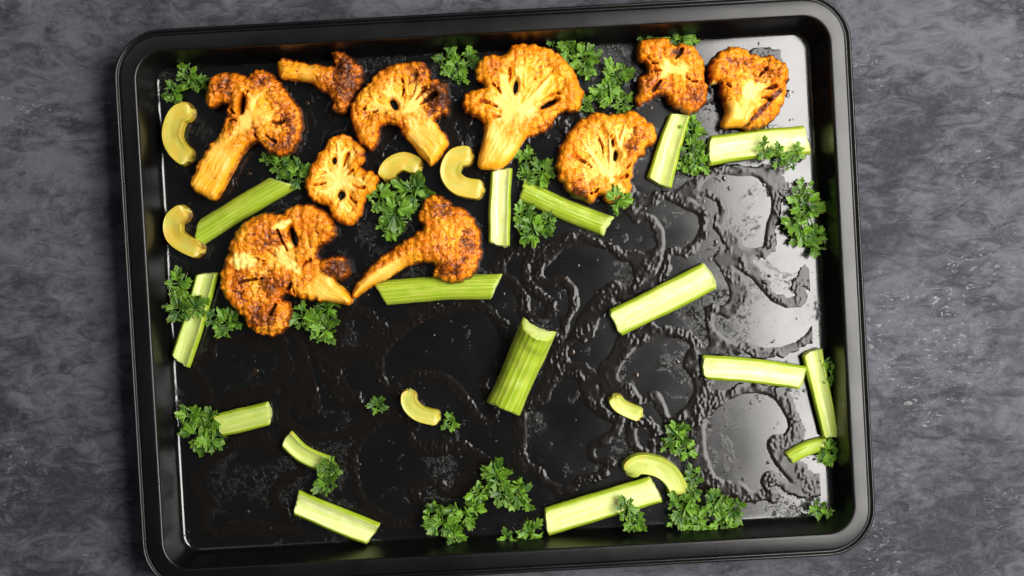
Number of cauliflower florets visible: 10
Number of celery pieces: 23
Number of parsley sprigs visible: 30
